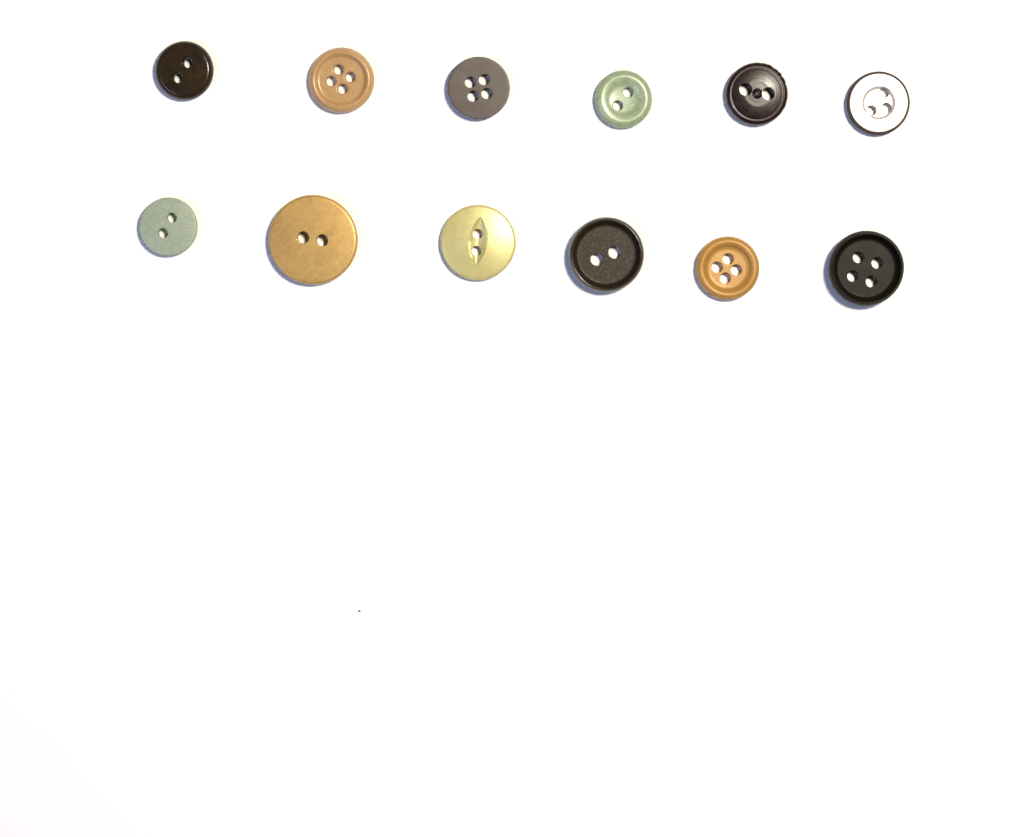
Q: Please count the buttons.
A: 12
